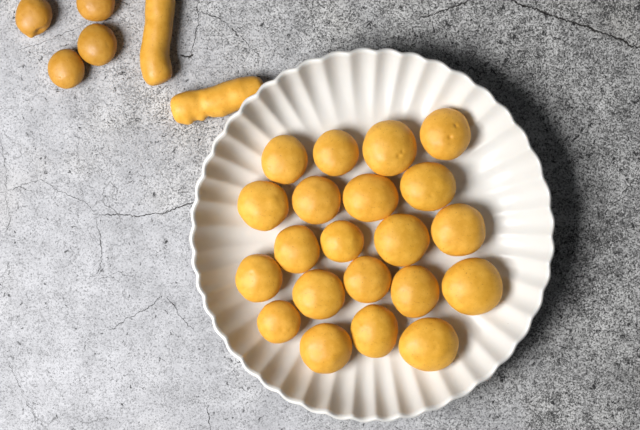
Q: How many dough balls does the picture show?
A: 25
